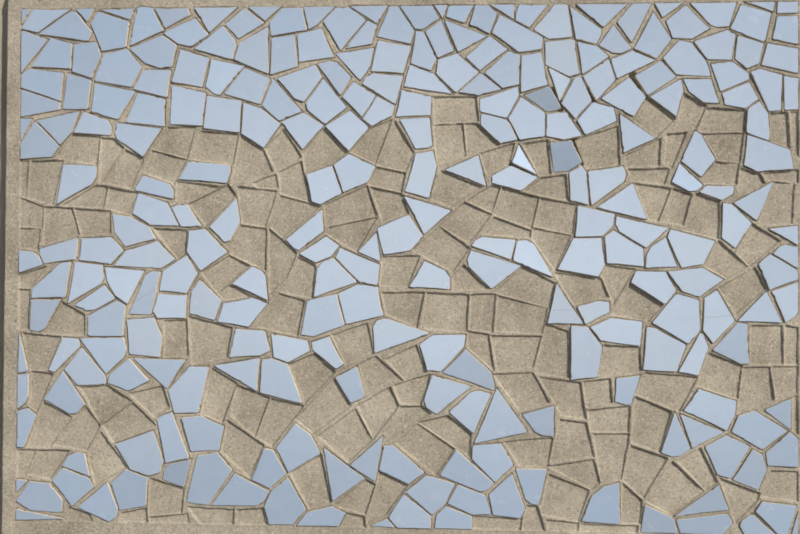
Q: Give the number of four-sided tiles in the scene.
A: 45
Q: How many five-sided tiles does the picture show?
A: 166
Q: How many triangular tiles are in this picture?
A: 38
